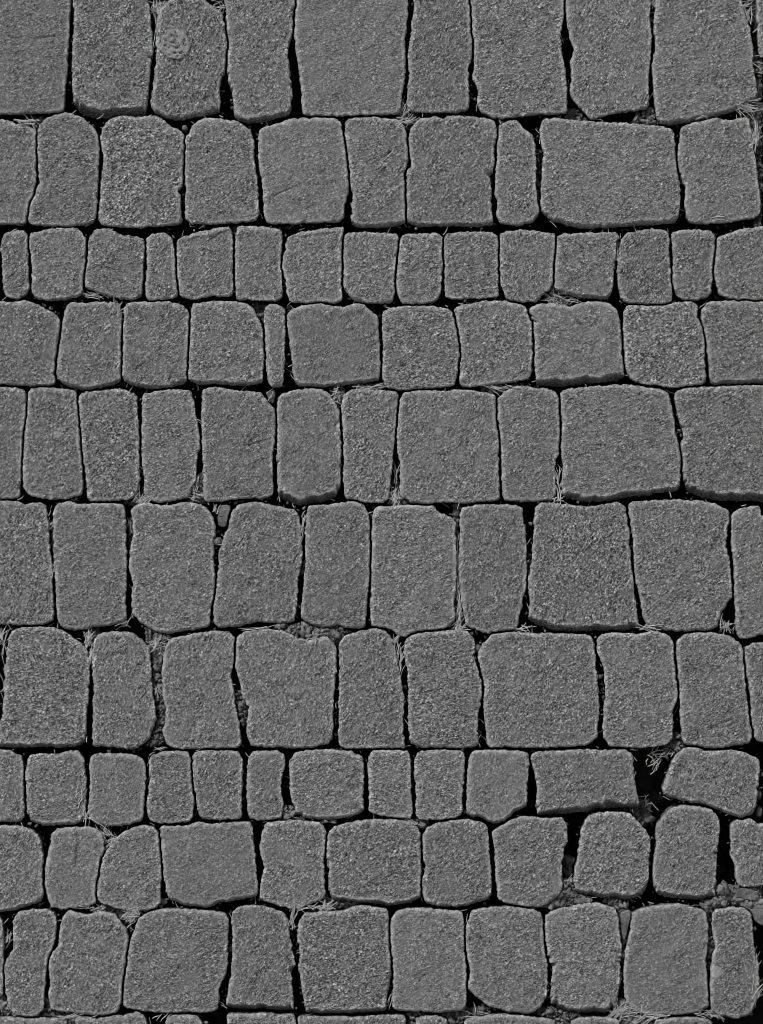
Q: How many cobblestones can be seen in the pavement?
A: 120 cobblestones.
